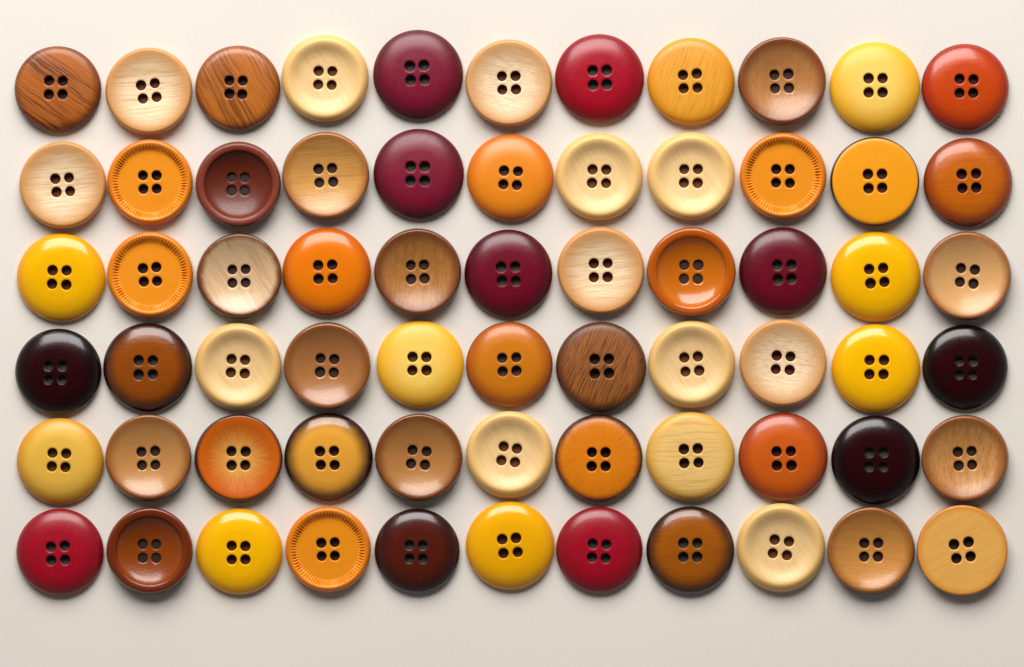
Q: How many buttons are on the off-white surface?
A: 66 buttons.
